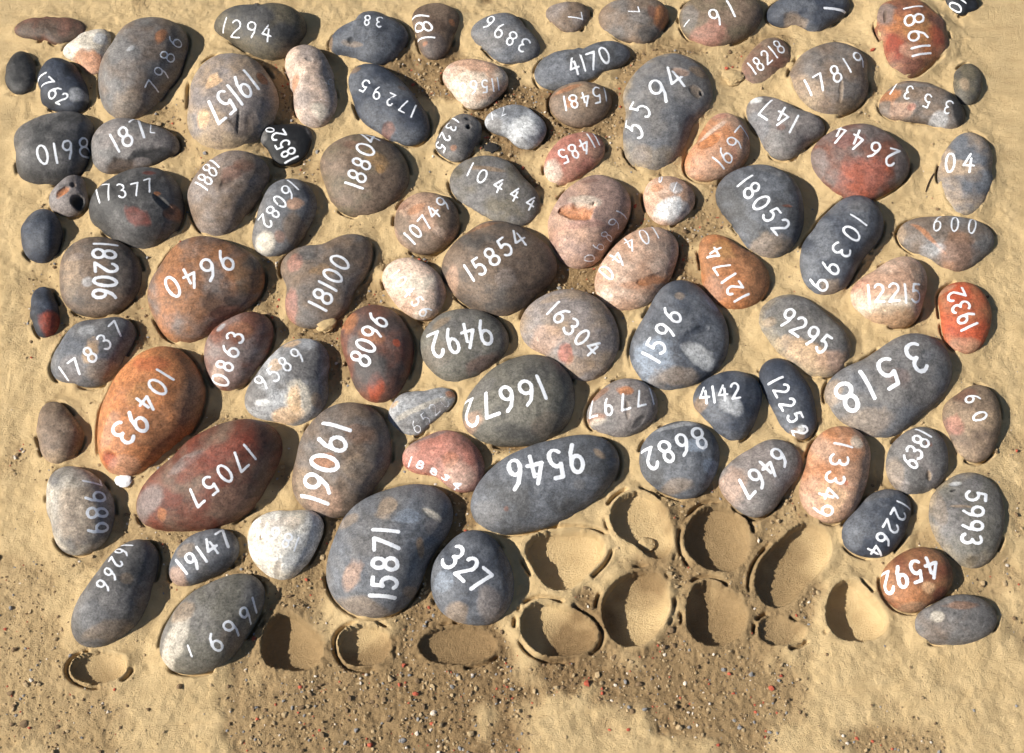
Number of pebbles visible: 95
